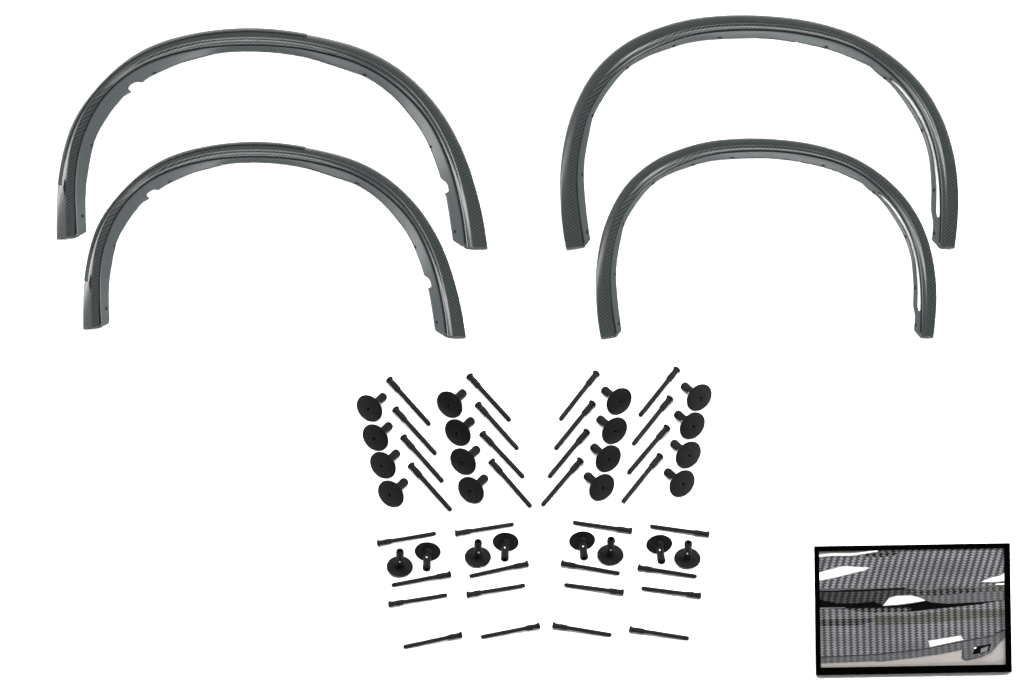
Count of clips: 24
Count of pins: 32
